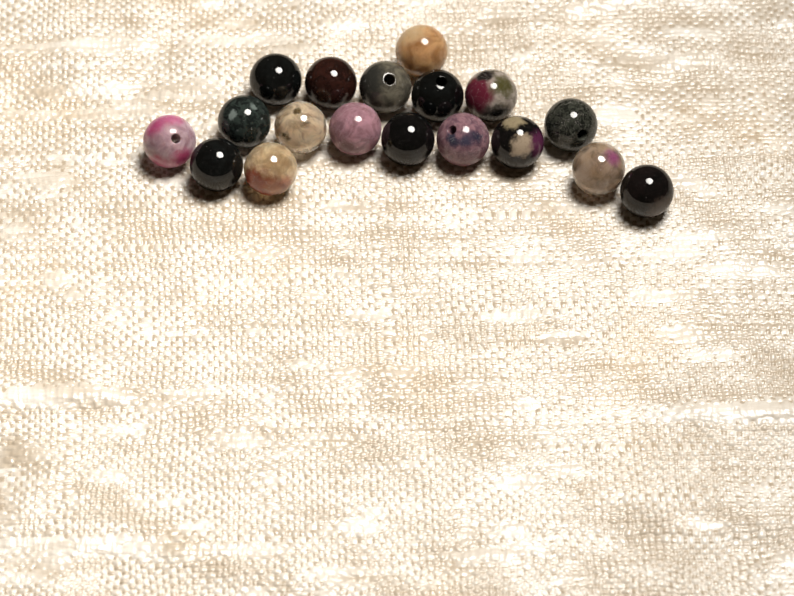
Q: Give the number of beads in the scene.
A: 18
